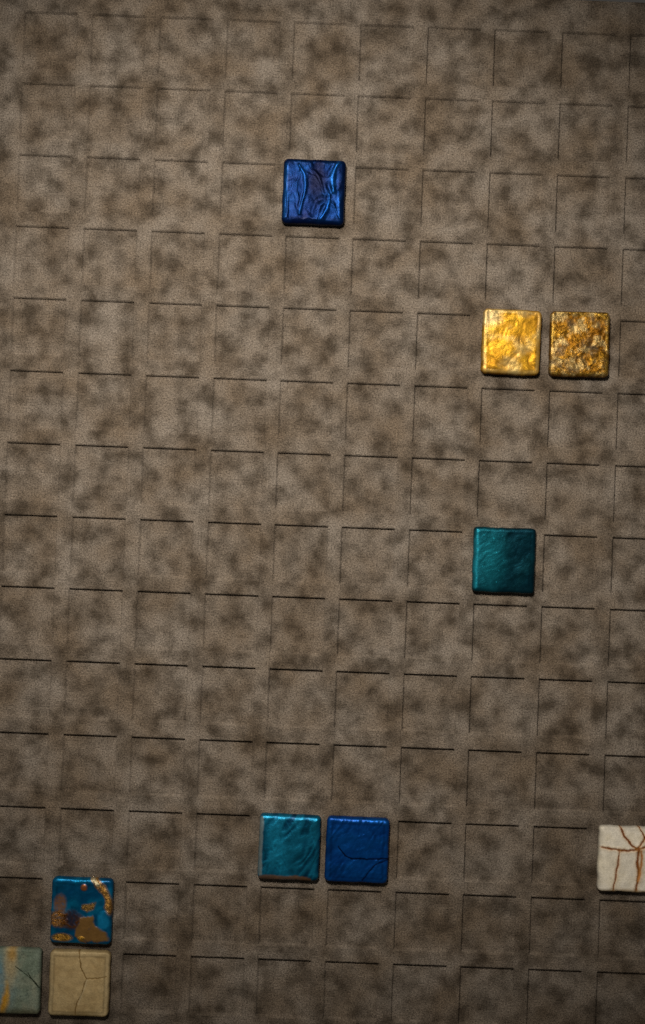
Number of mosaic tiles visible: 10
